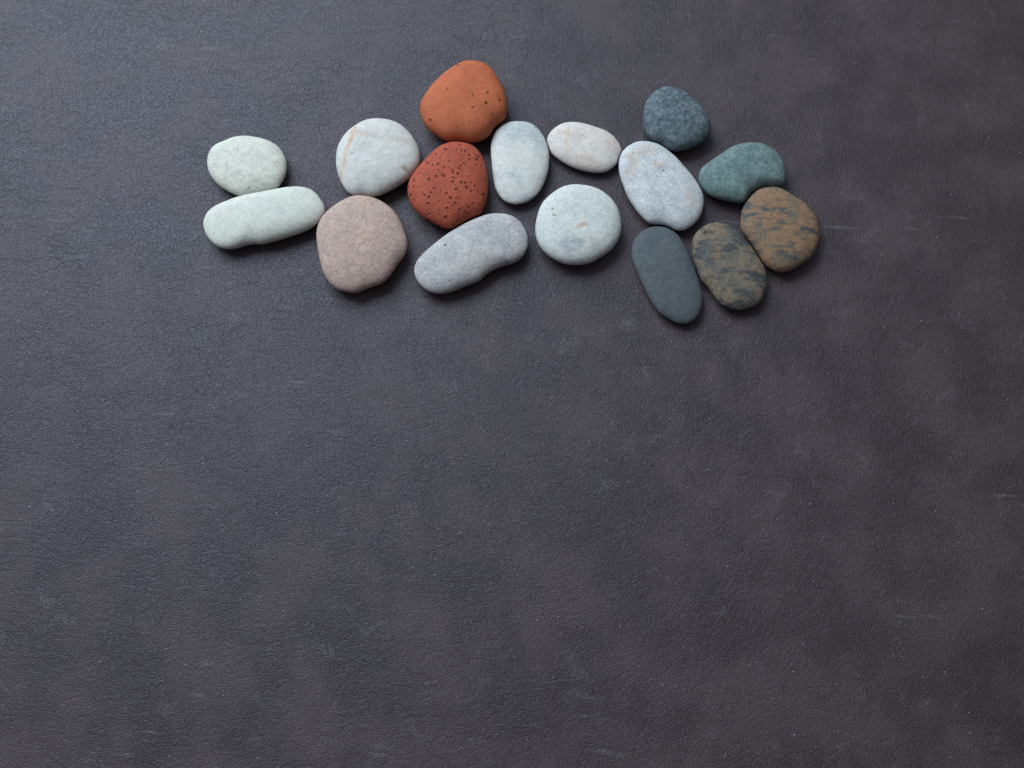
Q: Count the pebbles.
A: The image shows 16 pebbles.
